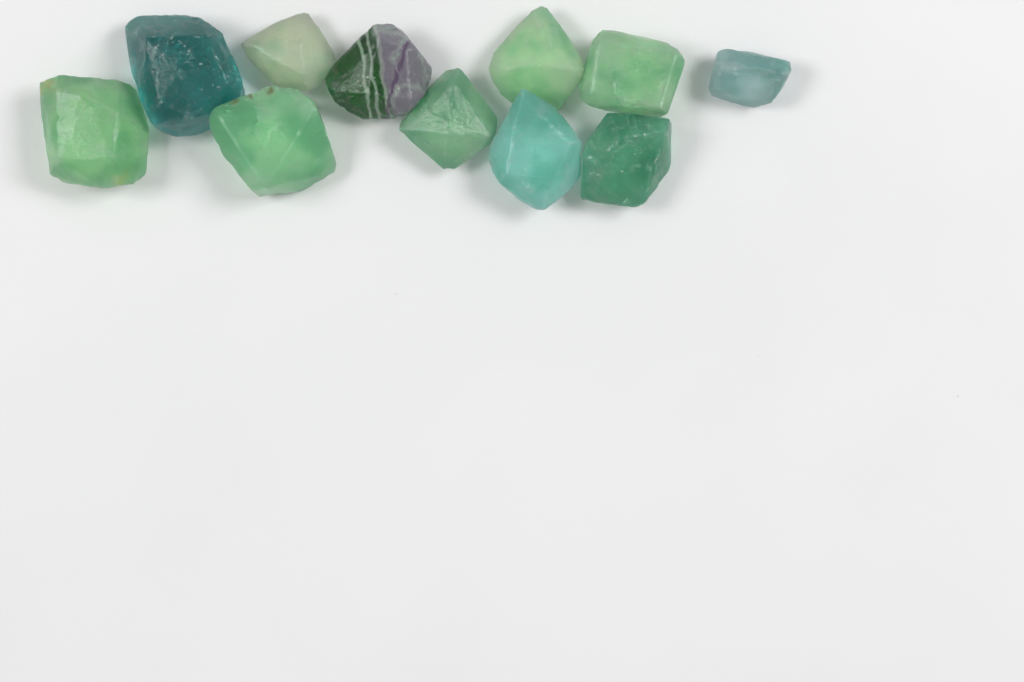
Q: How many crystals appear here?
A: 11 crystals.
